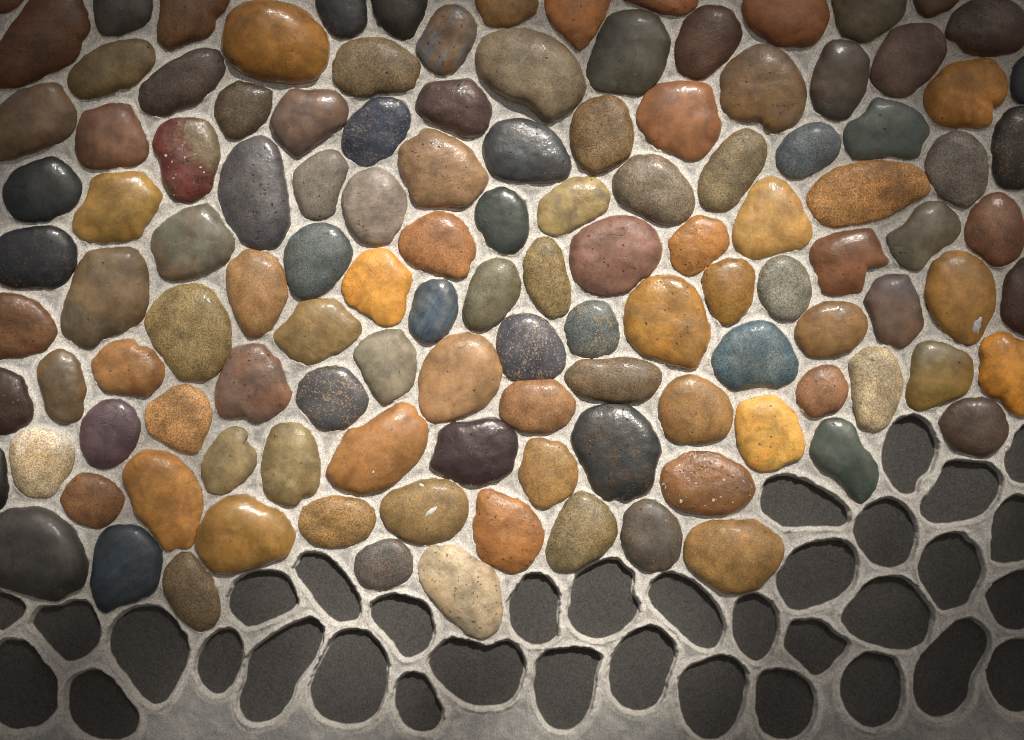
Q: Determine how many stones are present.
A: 122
